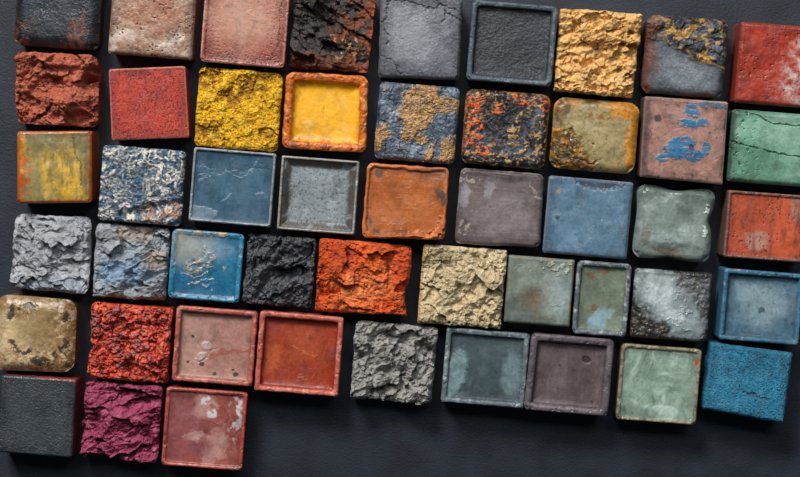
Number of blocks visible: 49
